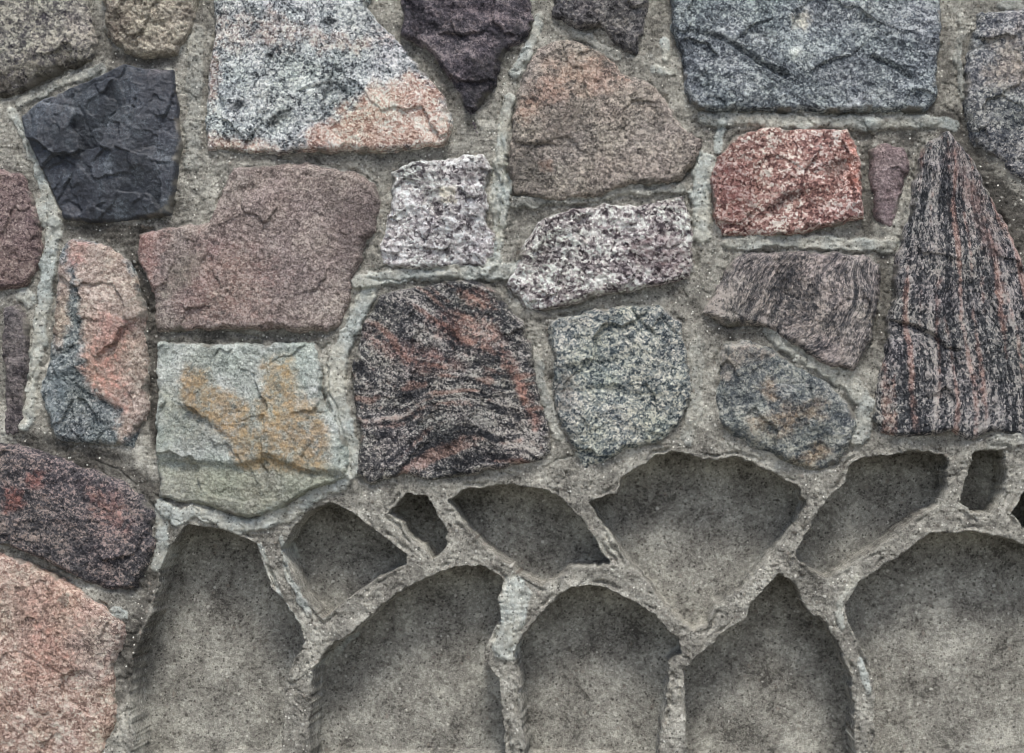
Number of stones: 25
